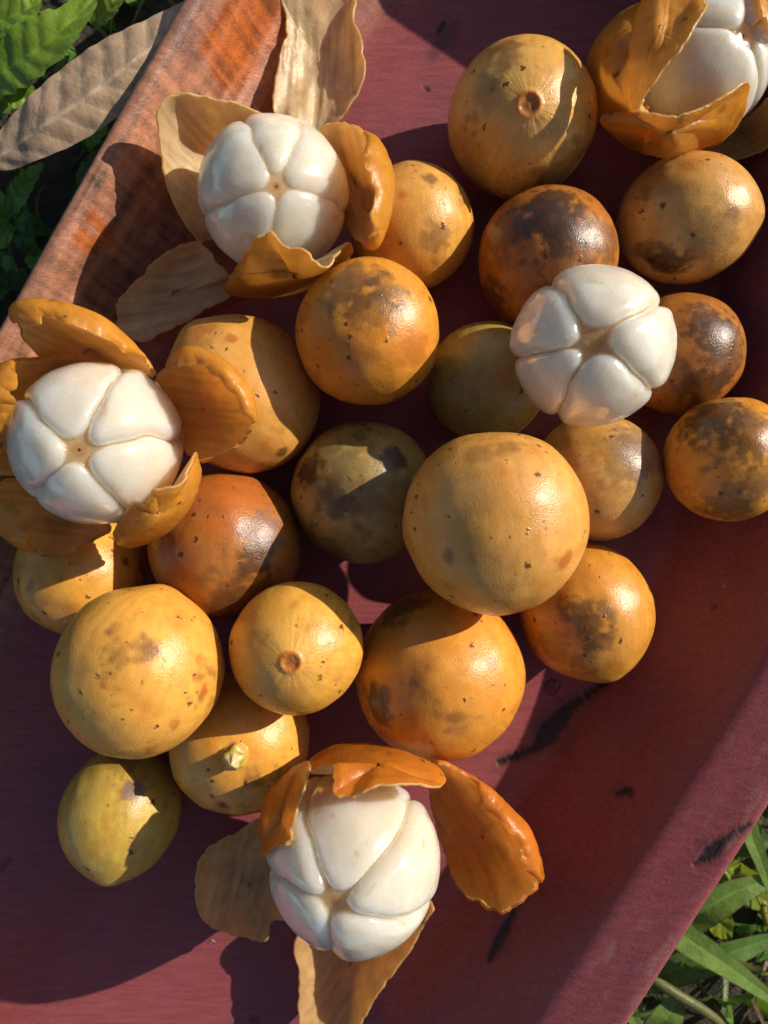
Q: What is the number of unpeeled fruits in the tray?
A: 20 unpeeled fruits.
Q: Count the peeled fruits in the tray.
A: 5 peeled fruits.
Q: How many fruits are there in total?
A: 25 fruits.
